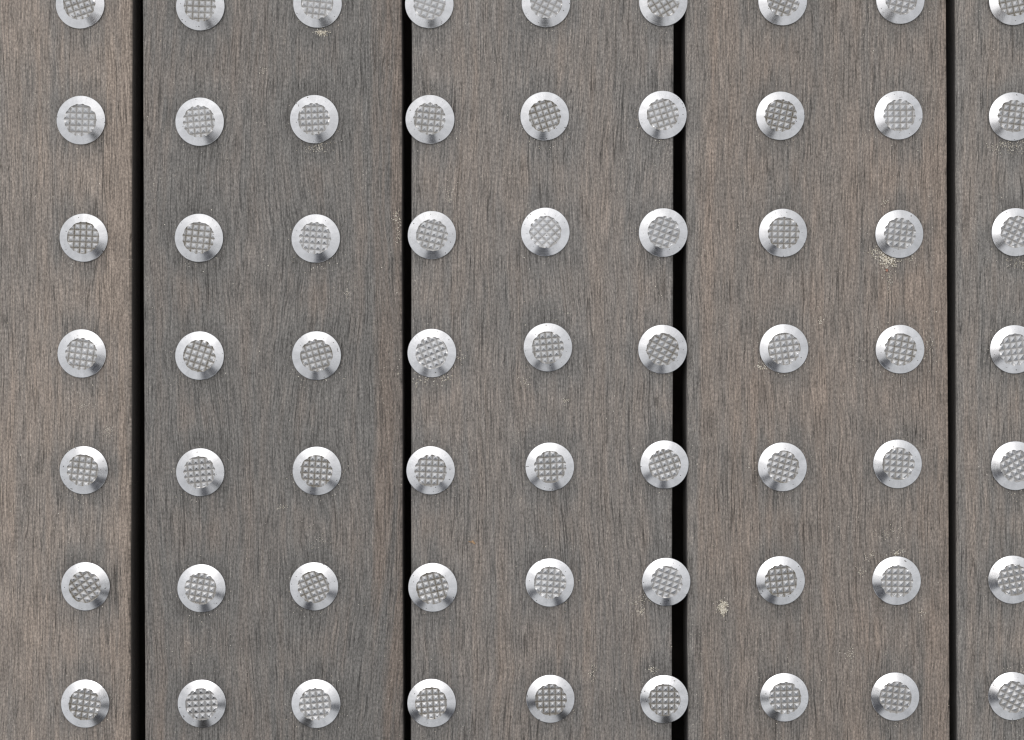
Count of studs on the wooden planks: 63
